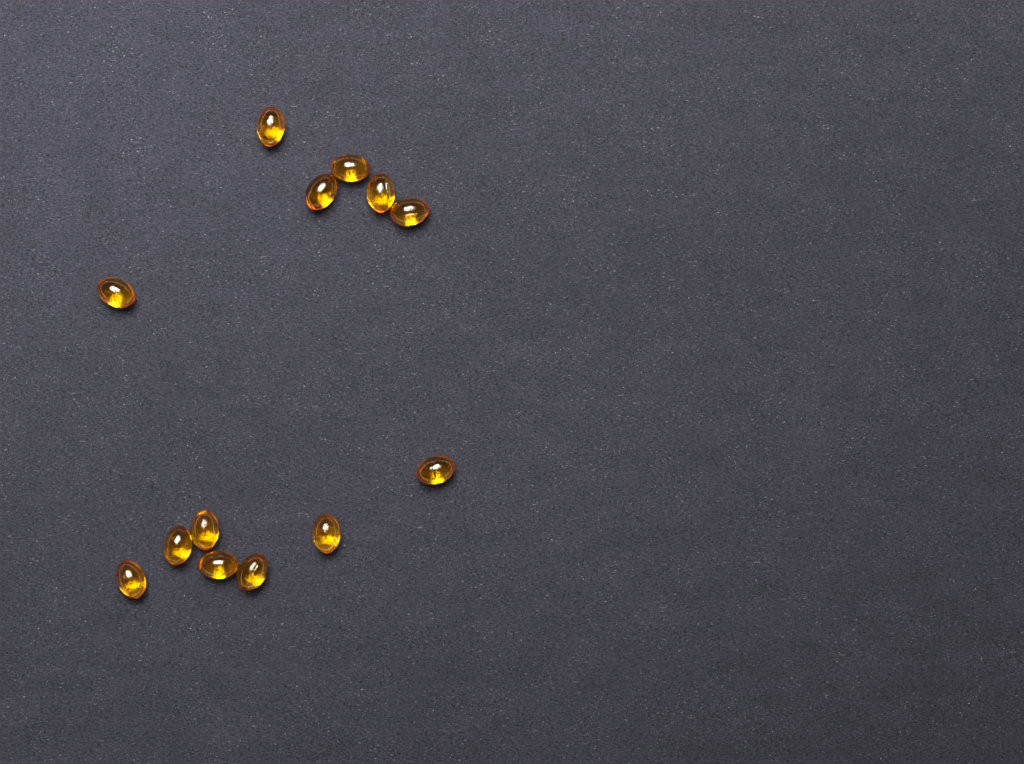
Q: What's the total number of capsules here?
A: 13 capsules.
